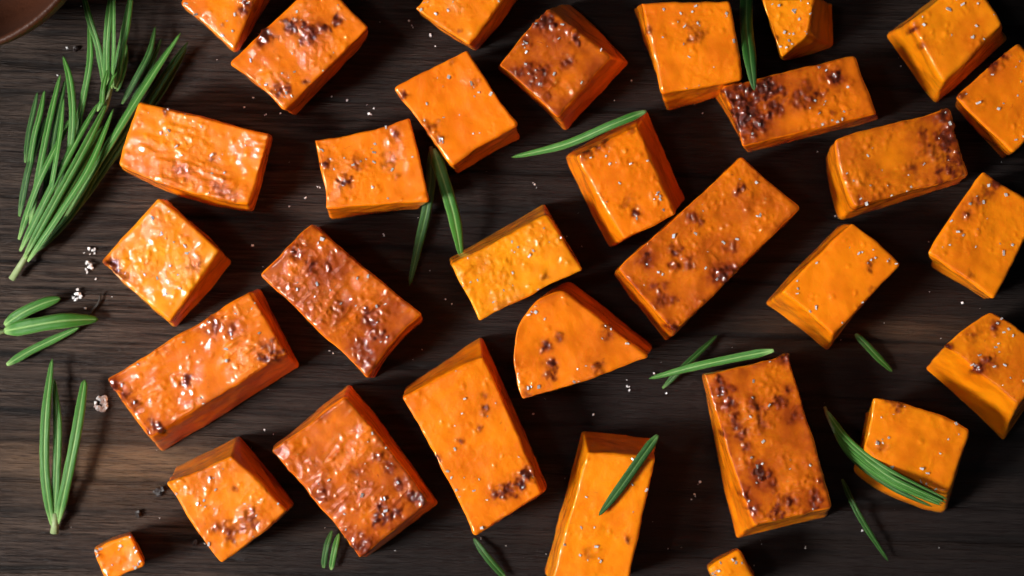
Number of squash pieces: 31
